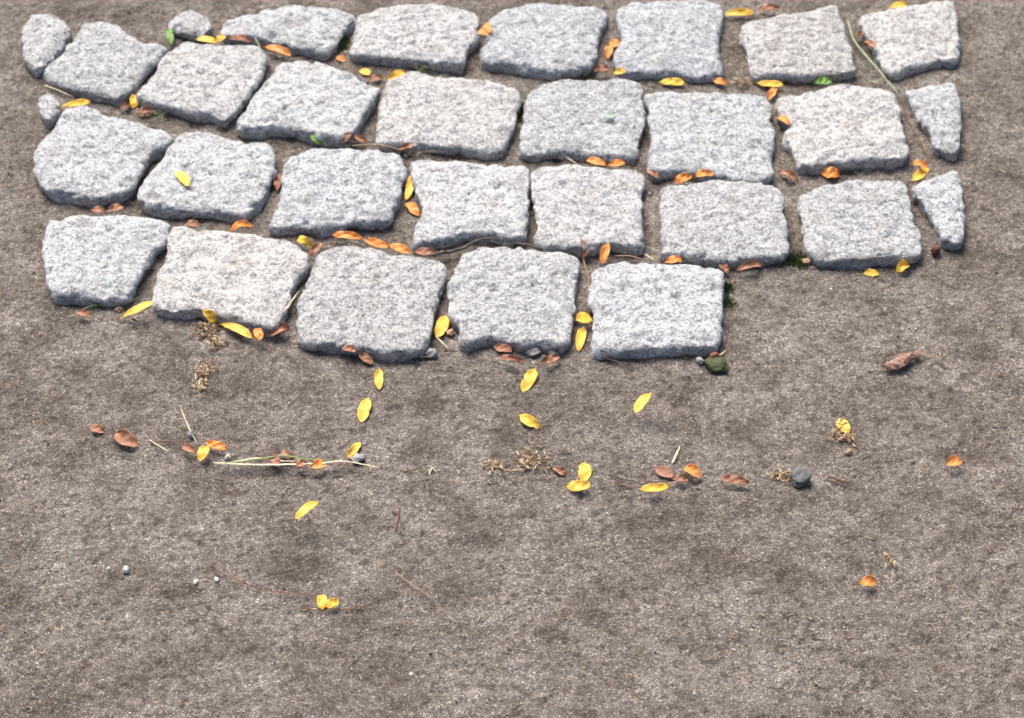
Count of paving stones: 30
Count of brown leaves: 39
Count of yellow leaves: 37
